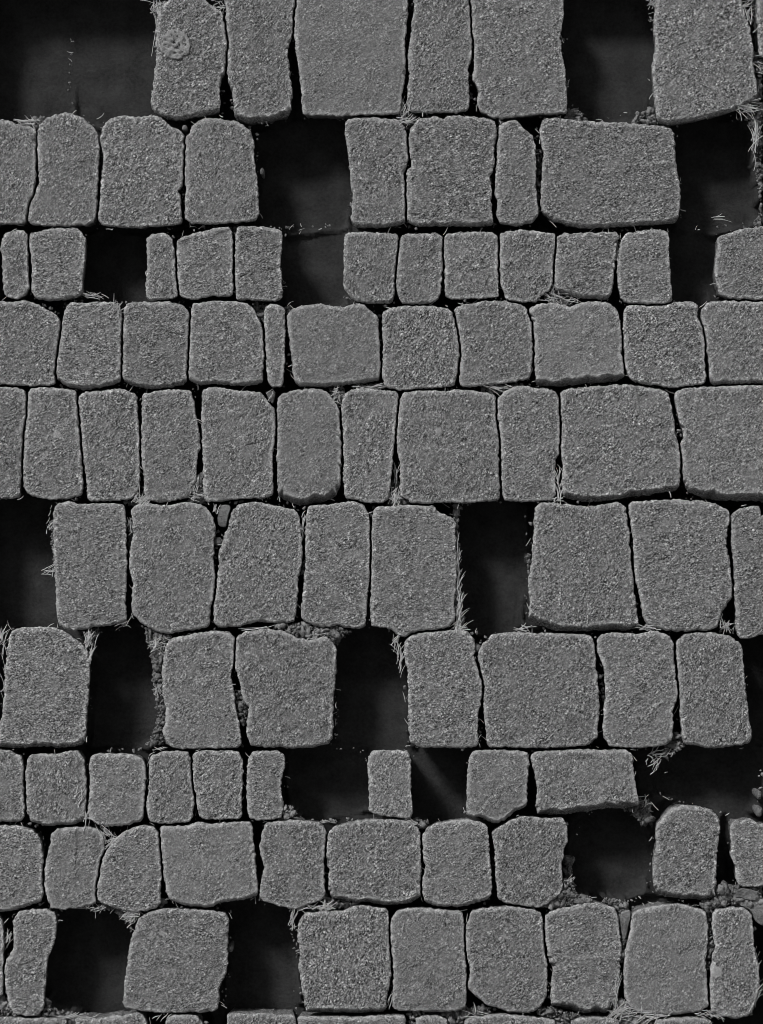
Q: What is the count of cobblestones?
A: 101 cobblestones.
